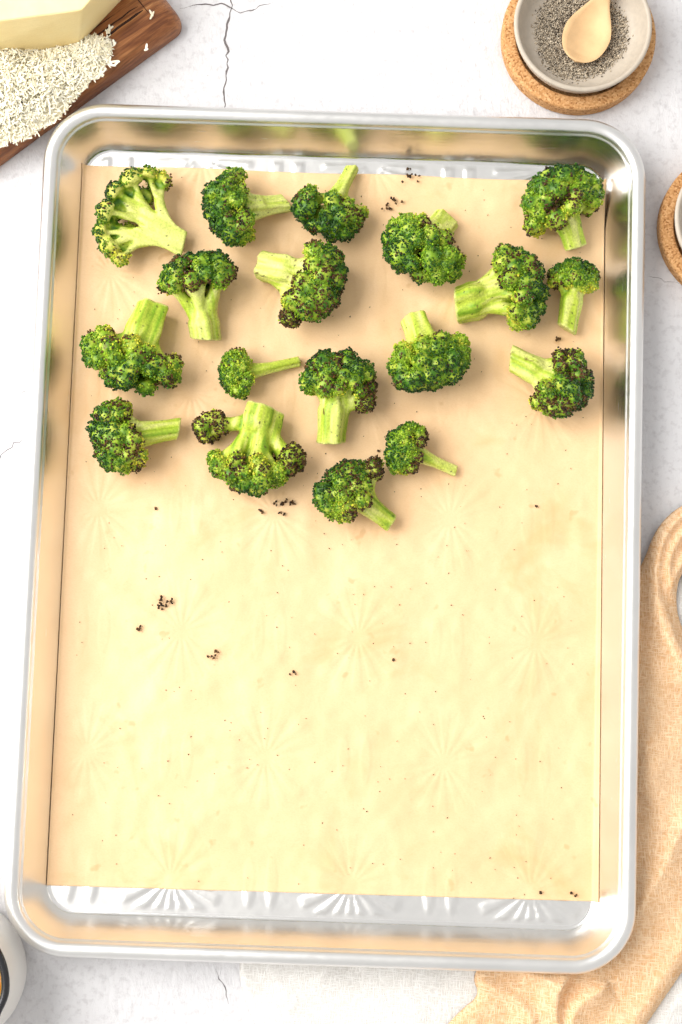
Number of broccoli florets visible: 18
